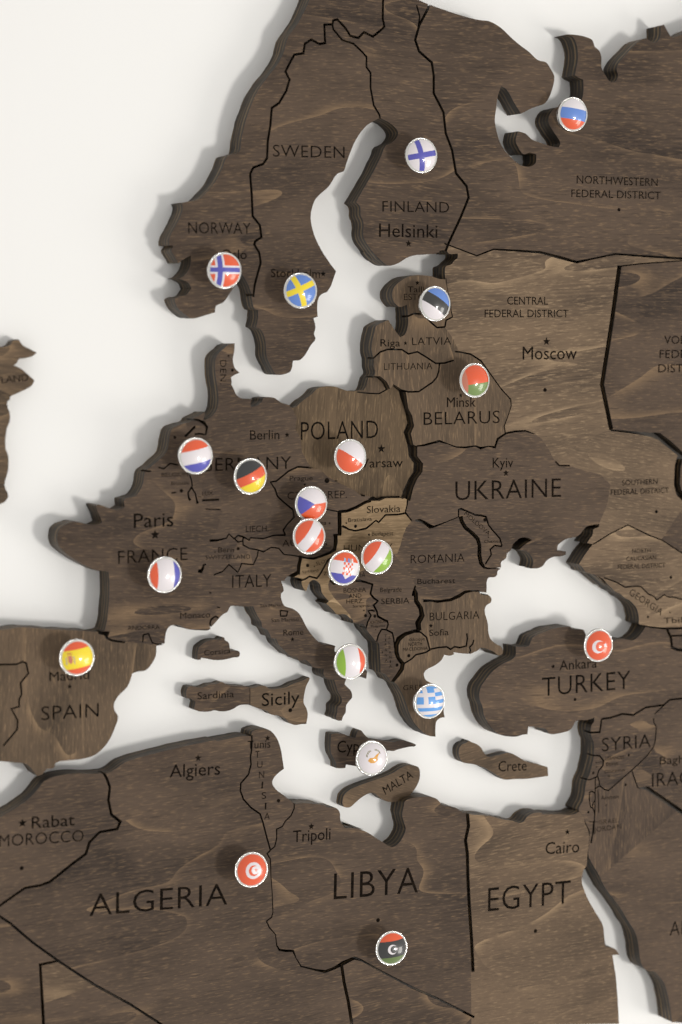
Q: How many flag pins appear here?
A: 21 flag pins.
